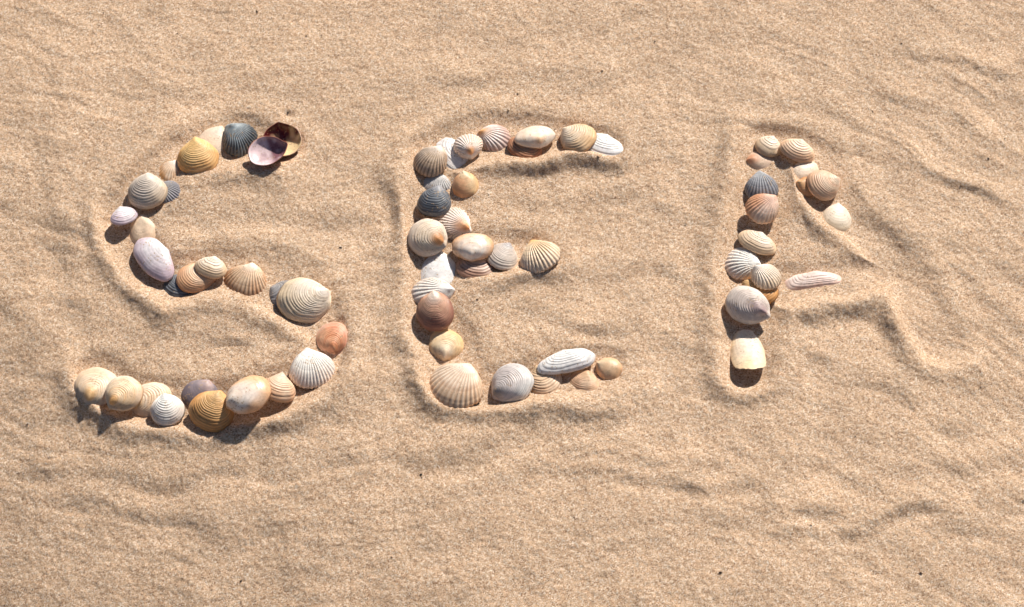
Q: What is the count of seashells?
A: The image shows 70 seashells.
